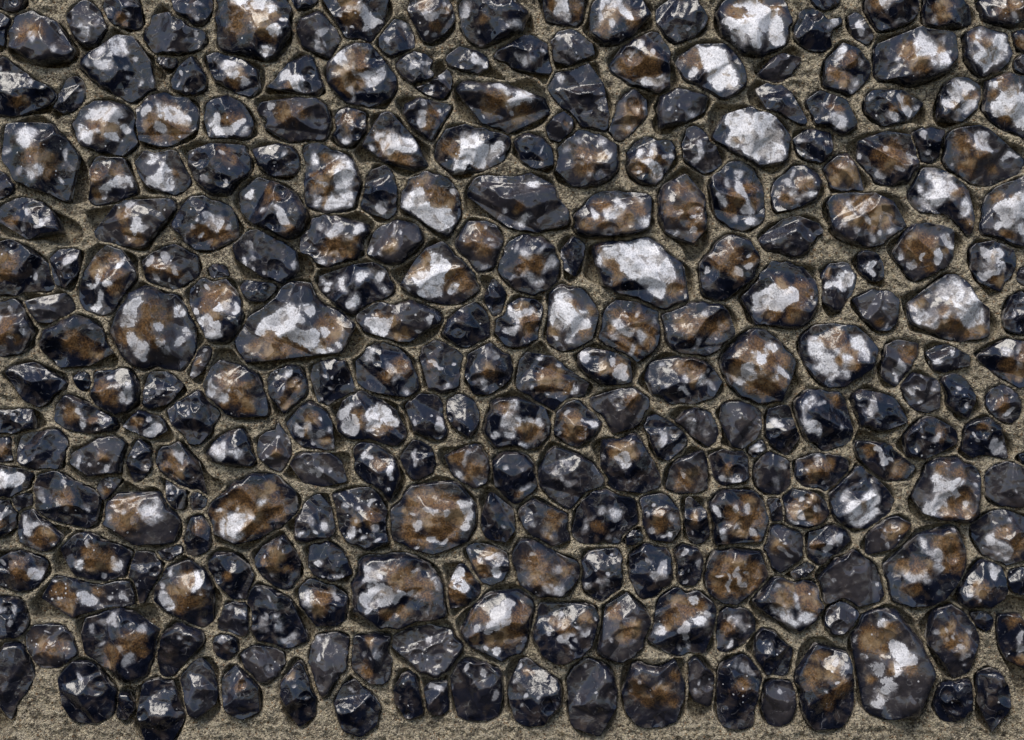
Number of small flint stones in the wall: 183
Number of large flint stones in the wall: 108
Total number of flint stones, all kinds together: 291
